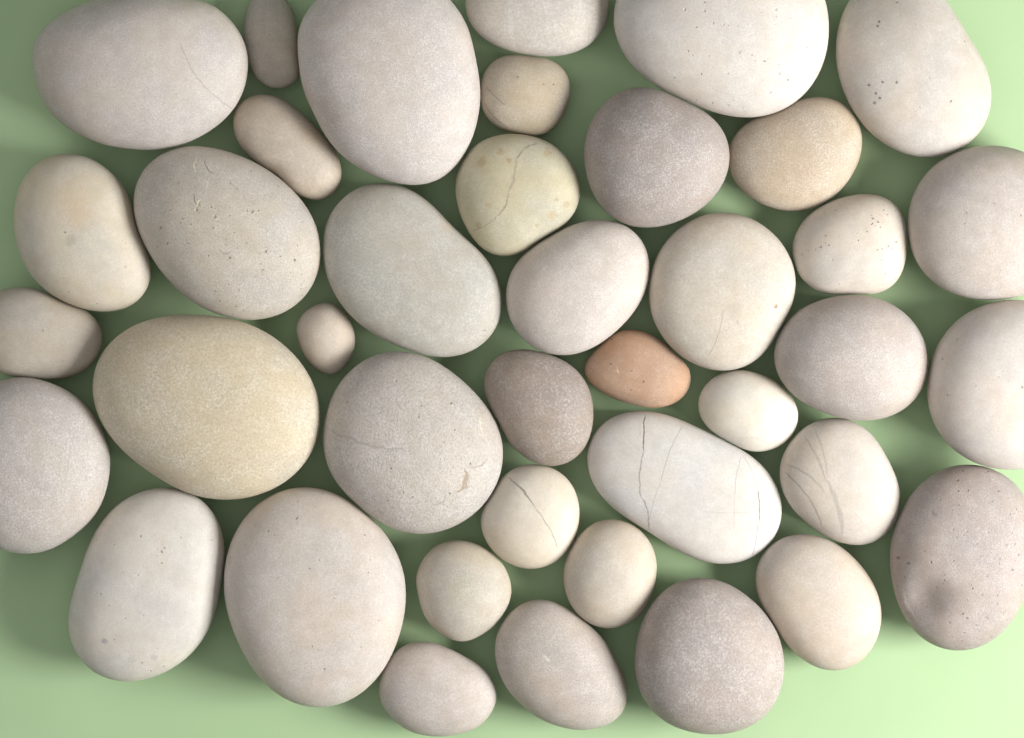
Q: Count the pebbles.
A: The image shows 40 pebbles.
